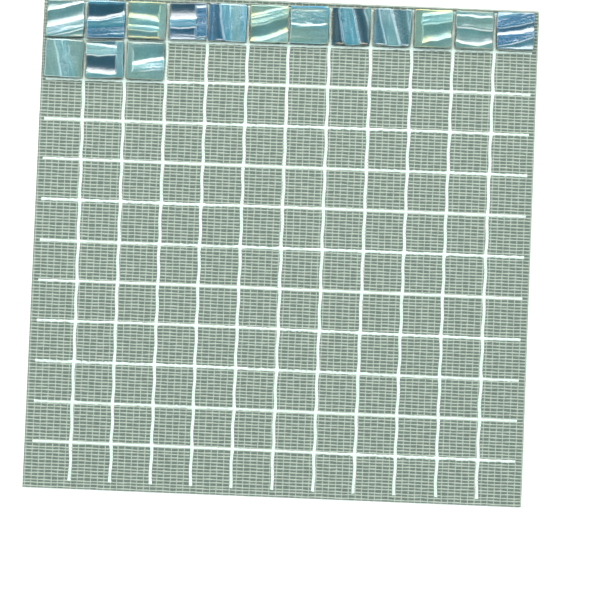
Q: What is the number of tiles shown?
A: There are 15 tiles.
